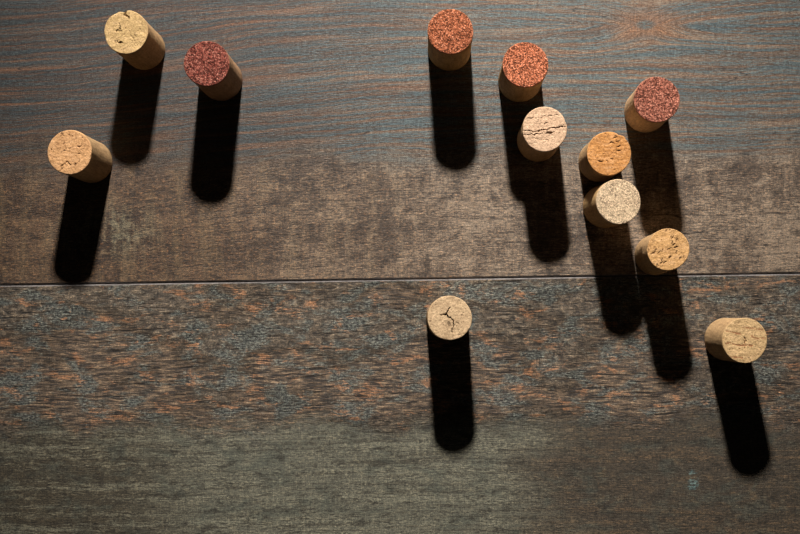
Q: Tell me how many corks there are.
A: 12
